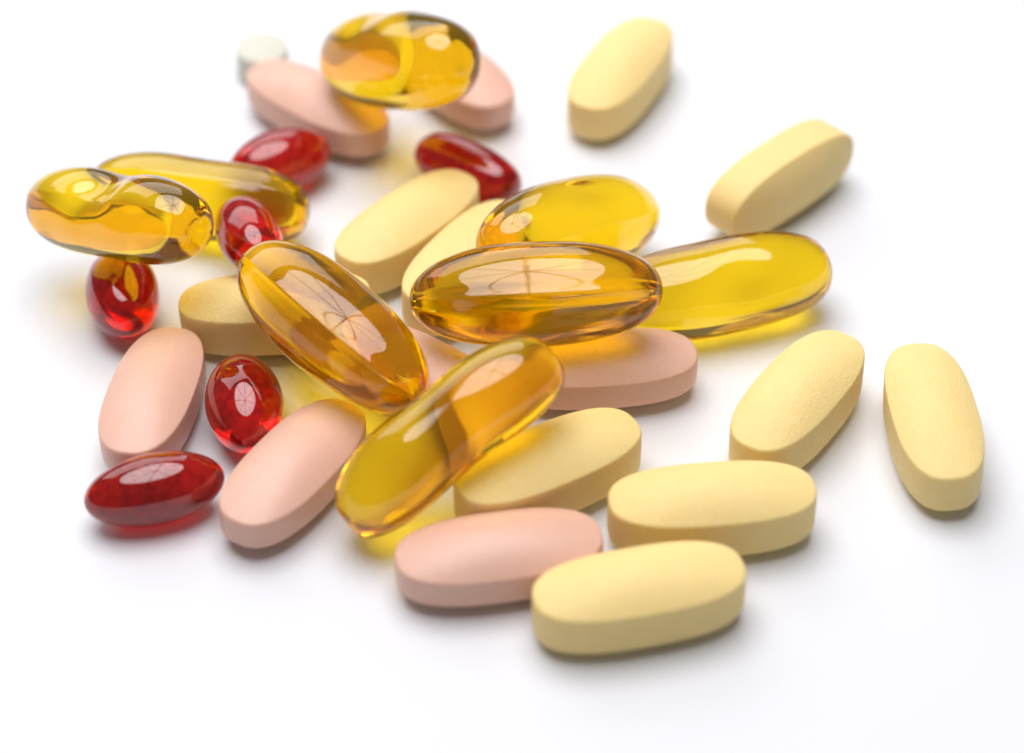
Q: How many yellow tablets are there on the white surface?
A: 10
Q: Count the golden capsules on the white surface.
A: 8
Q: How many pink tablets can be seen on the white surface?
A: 7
